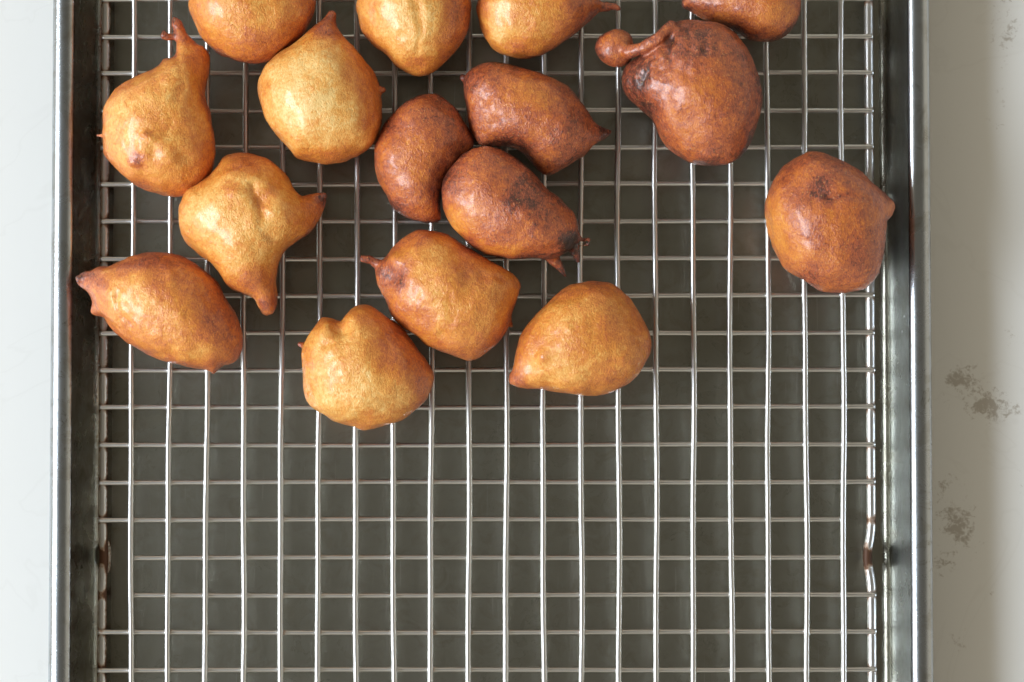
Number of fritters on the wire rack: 16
